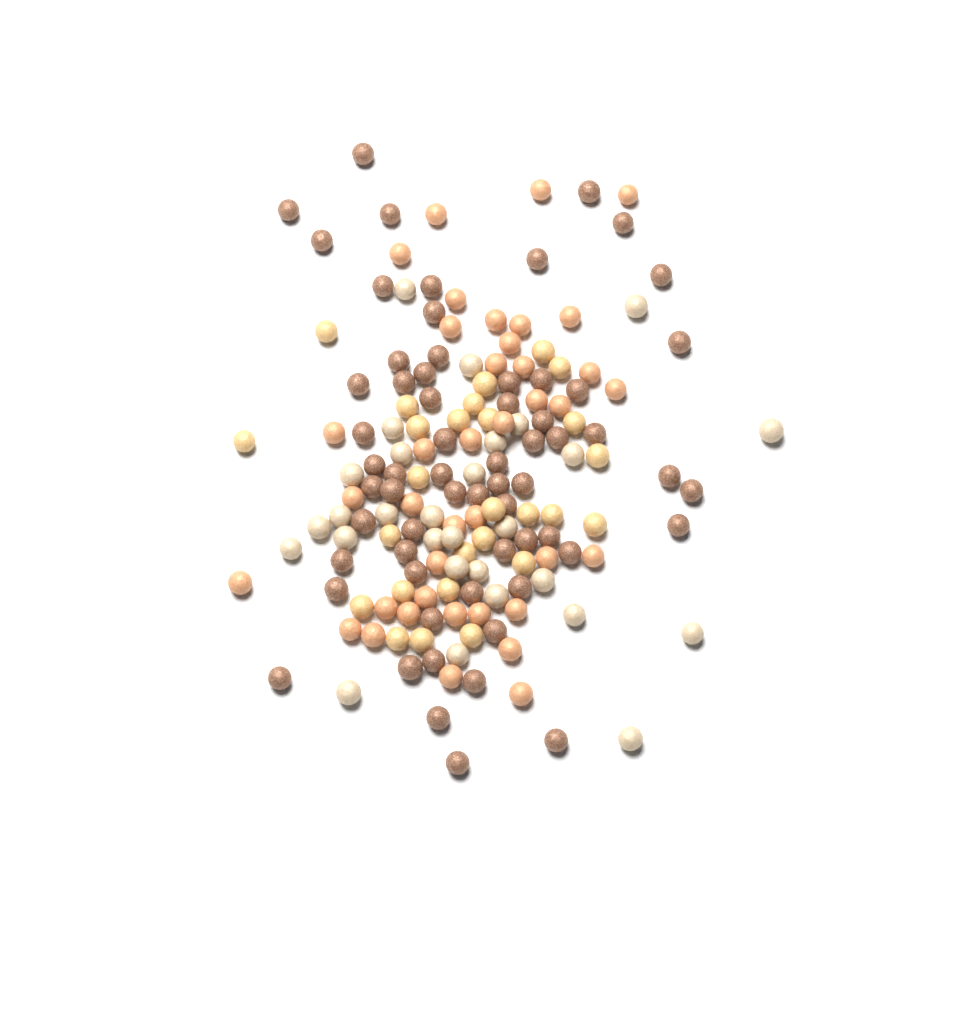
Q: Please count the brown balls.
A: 63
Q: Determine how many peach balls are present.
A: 39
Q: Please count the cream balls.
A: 29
